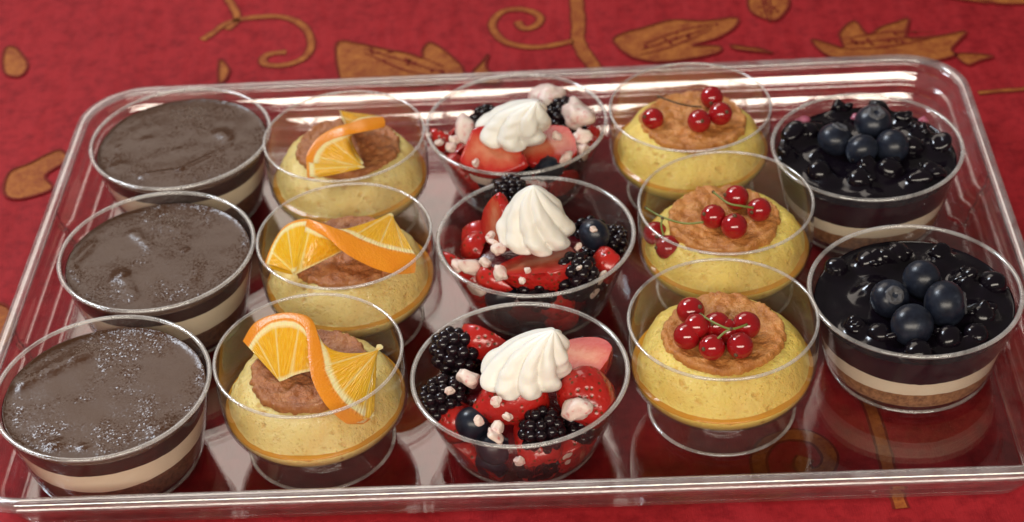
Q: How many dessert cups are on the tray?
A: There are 14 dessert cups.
